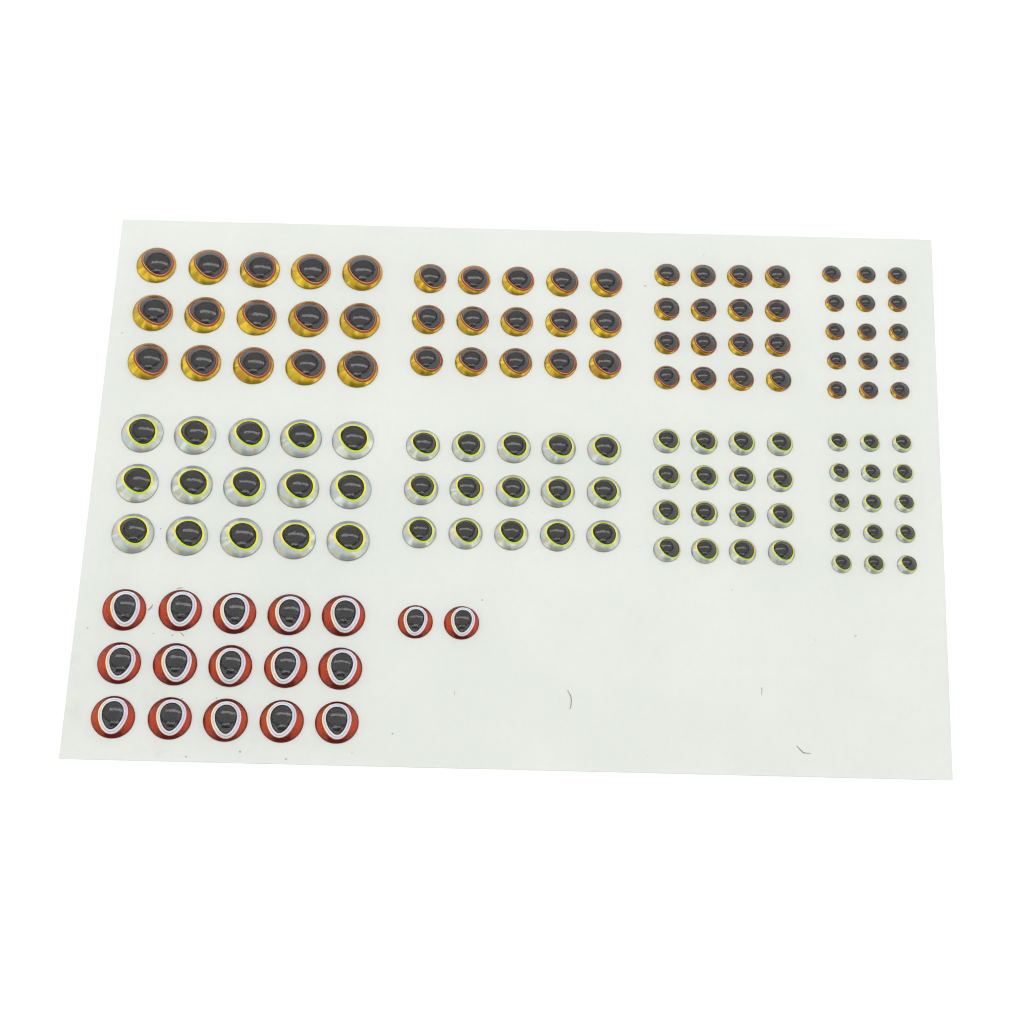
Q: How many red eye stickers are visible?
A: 17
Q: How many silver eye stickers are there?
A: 61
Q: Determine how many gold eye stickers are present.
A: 61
